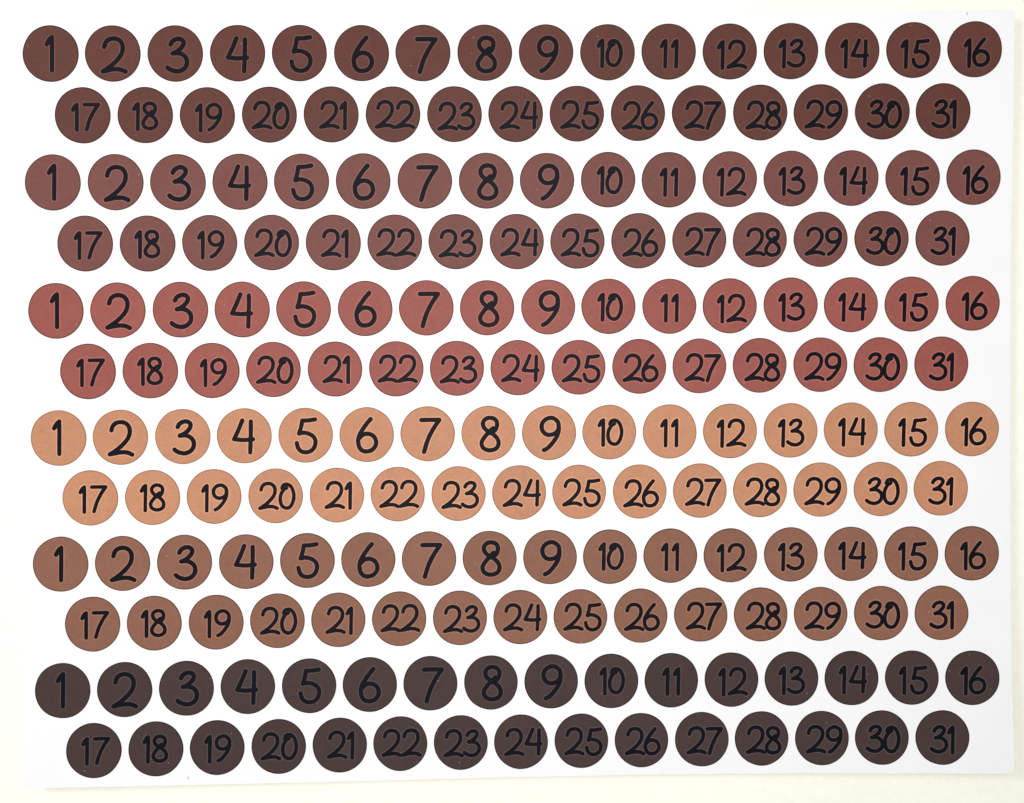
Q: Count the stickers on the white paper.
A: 186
